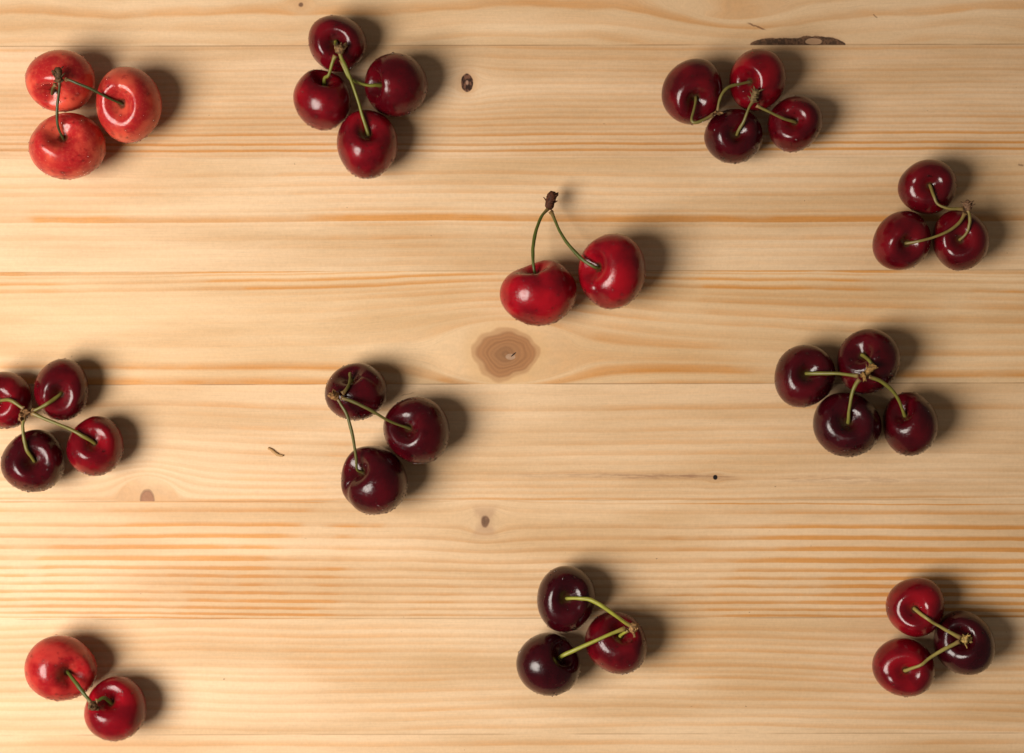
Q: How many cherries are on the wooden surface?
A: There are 35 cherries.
